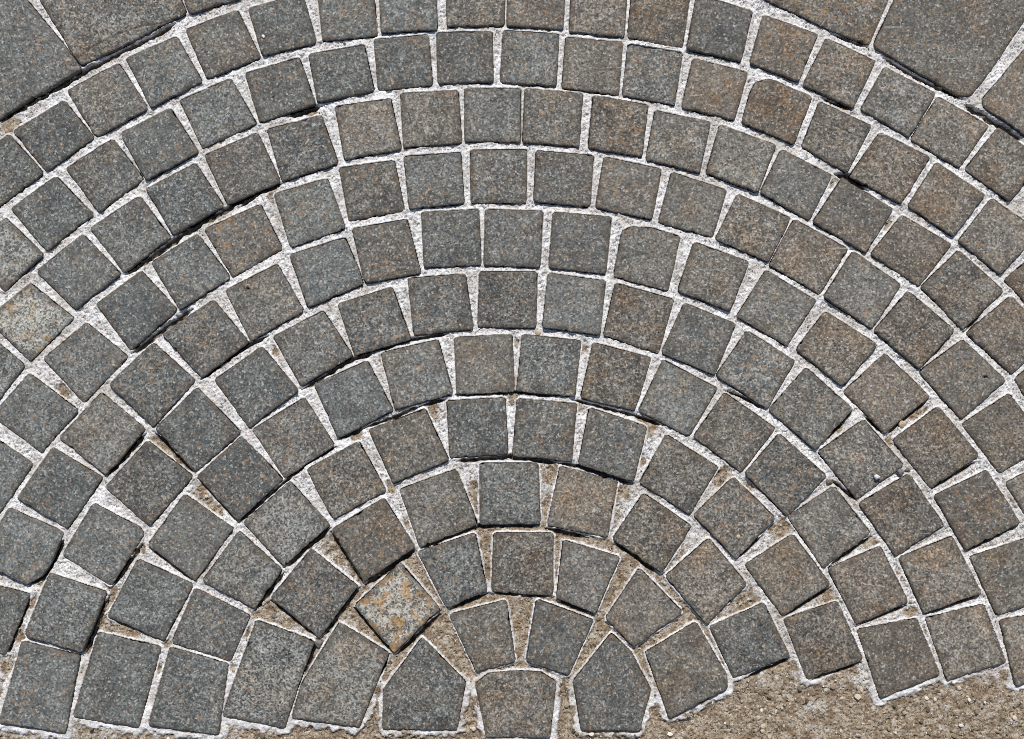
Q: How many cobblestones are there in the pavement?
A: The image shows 167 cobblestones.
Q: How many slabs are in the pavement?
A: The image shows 6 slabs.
